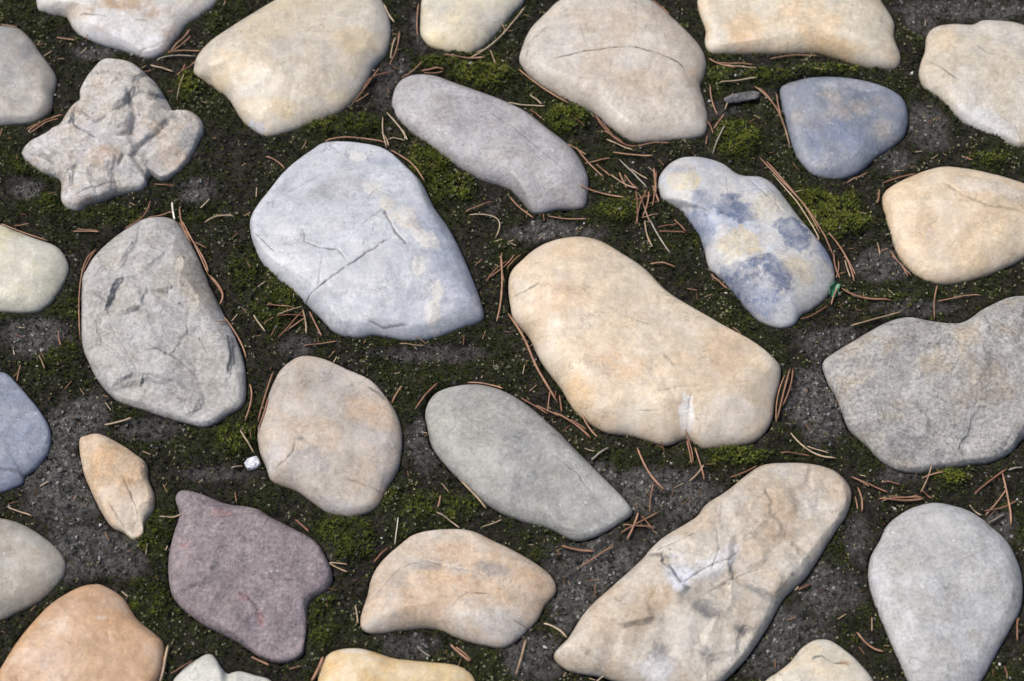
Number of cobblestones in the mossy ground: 30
